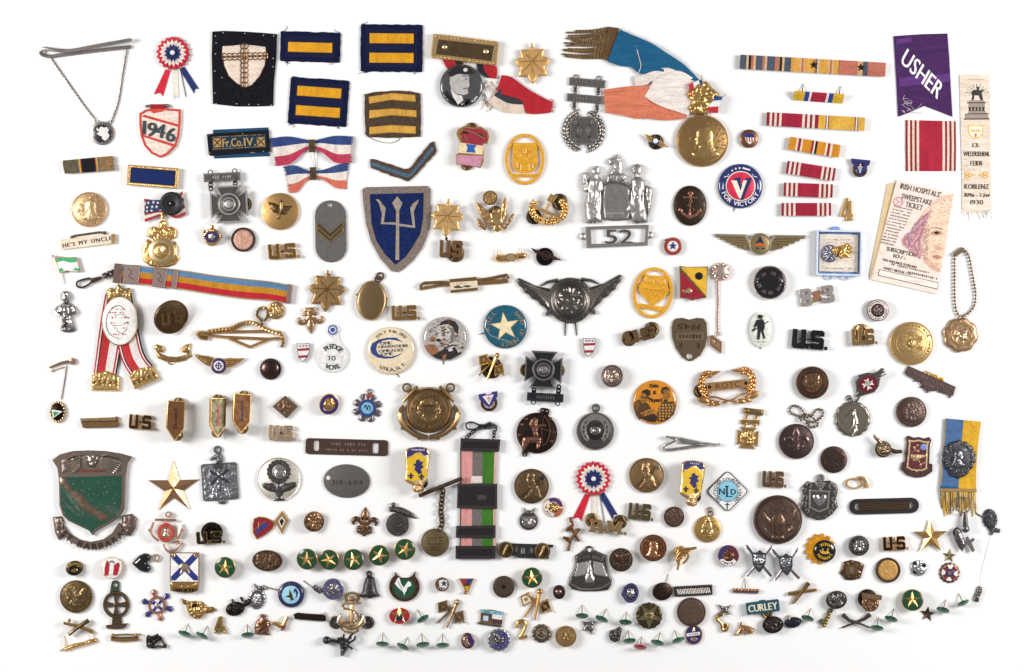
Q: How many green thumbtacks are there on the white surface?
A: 19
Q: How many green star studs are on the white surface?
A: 8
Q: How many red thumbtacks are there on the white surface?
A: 1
